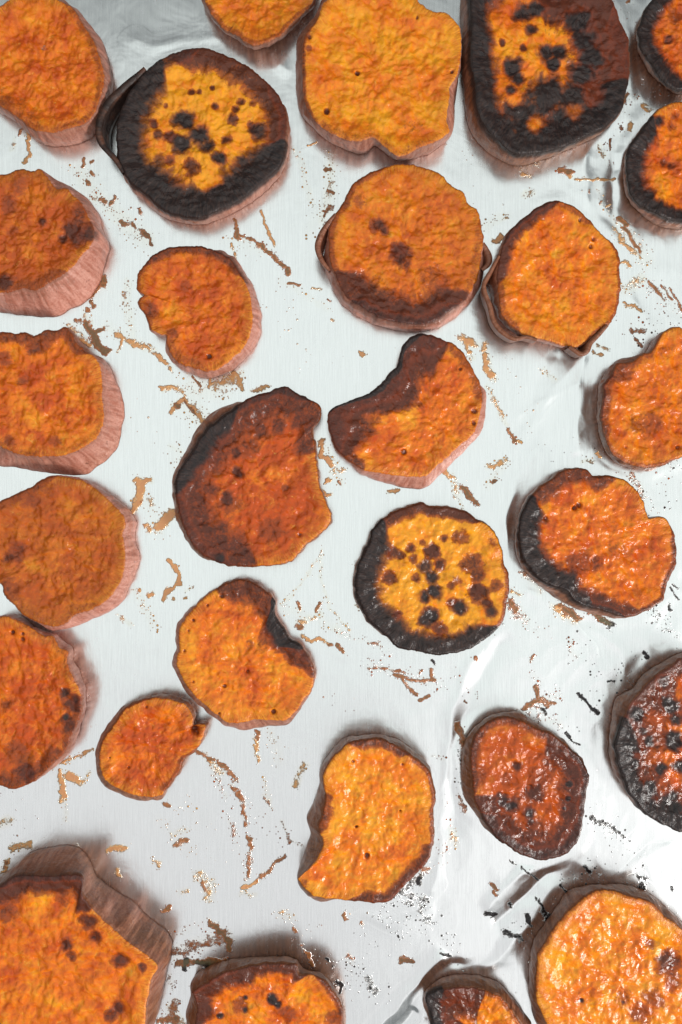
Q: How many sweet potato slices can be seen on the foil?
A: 28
